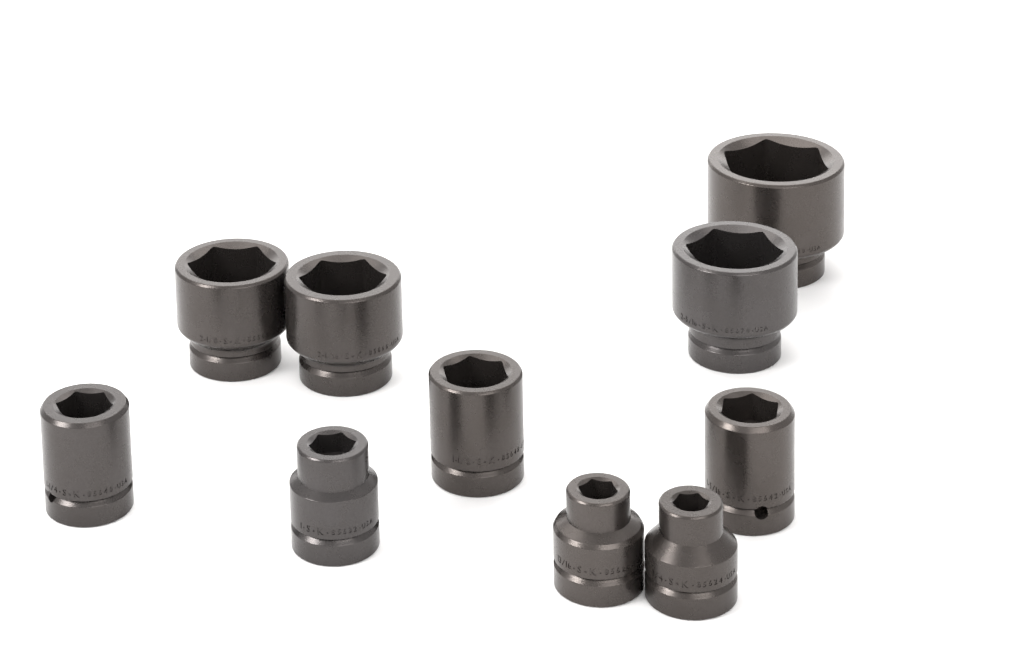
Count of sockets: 10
